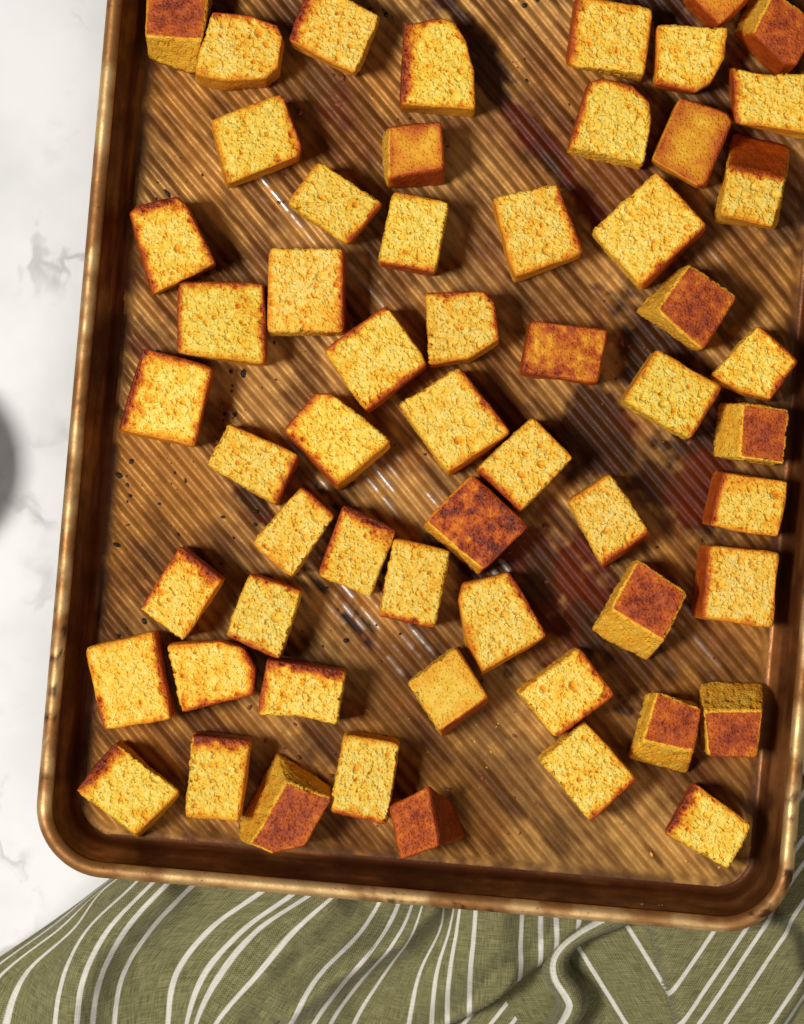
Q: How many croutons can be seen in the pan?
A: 58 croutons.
